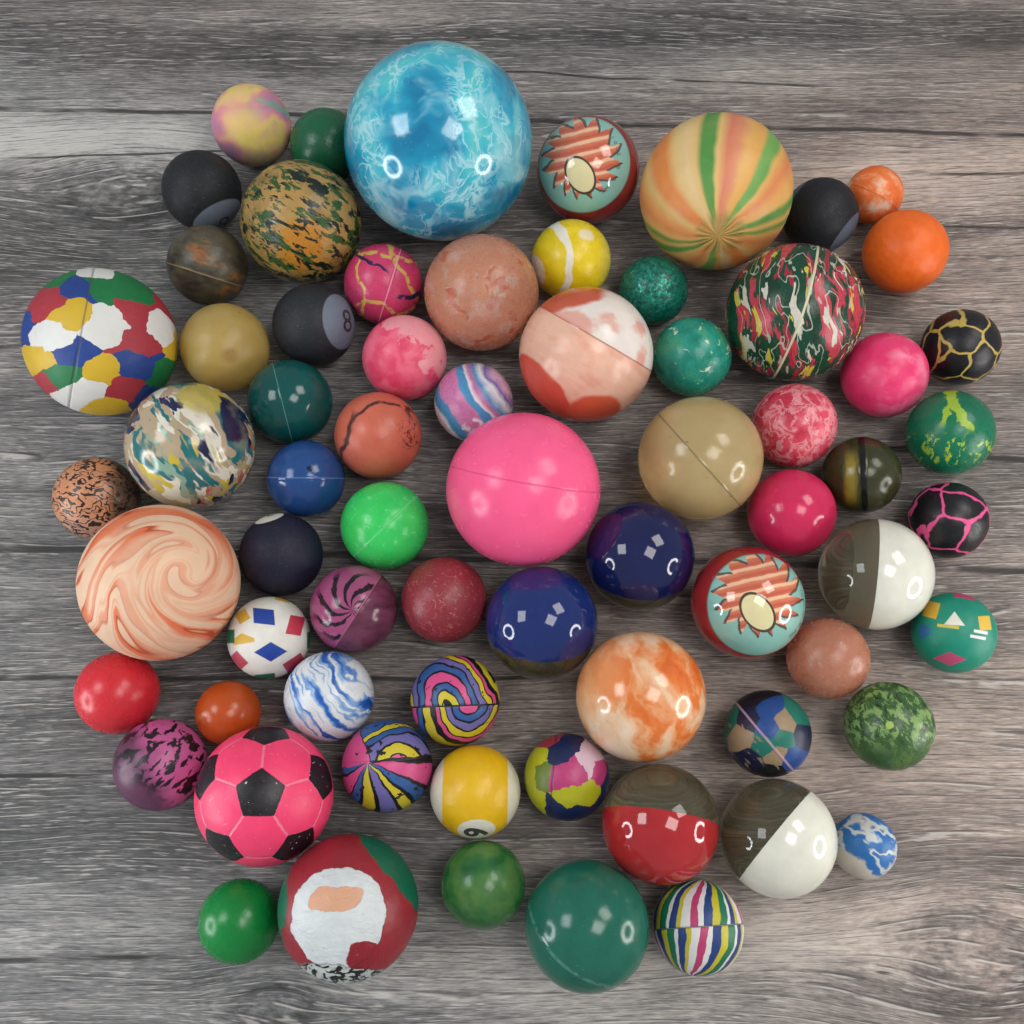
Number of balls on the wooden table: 69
